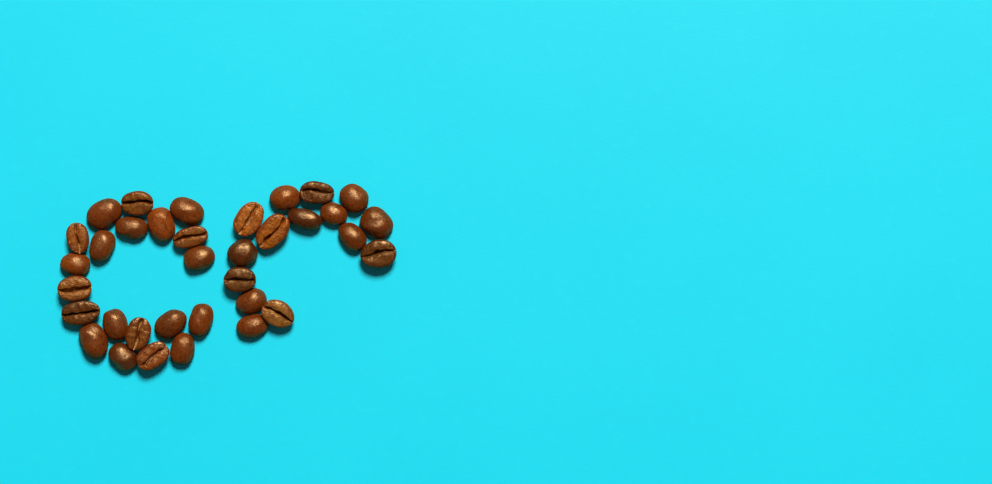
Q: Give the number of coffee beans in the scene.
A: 35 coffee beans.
